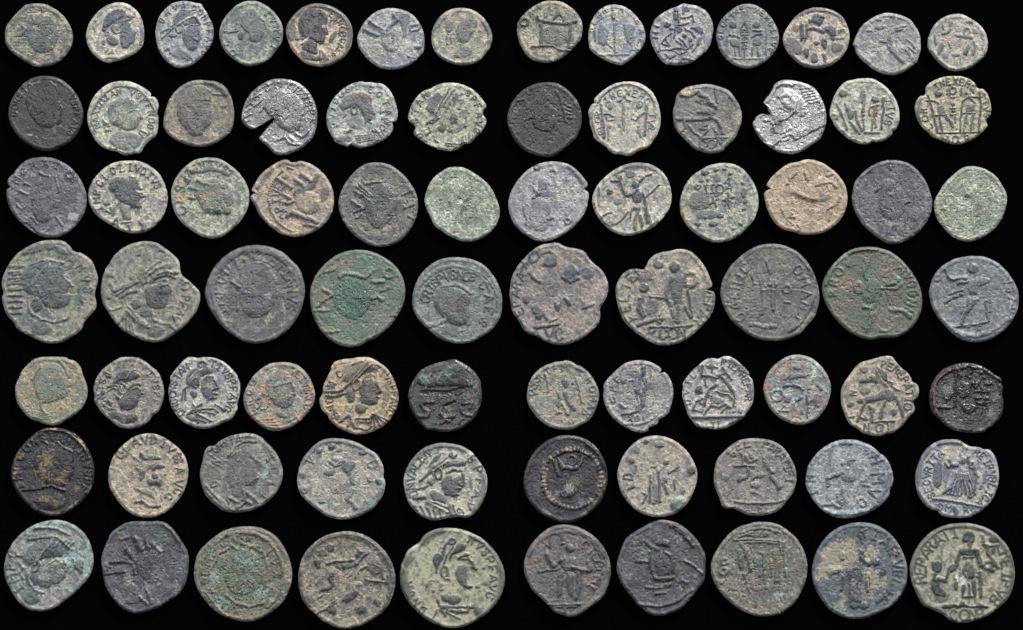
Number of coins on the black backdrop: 80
